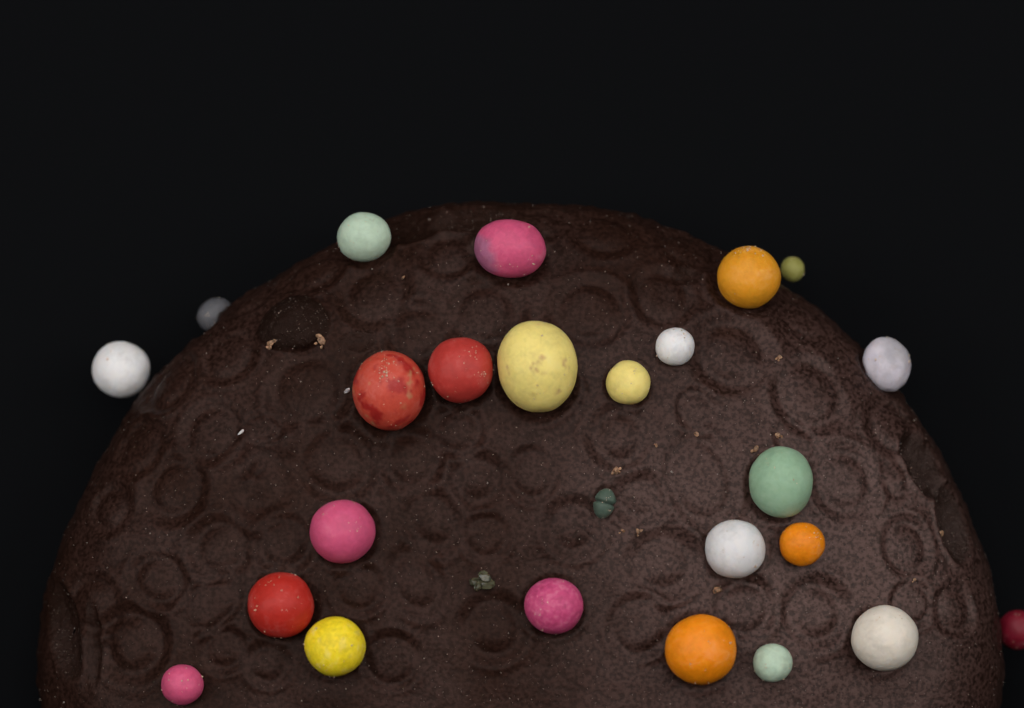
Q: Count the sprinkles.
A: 25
